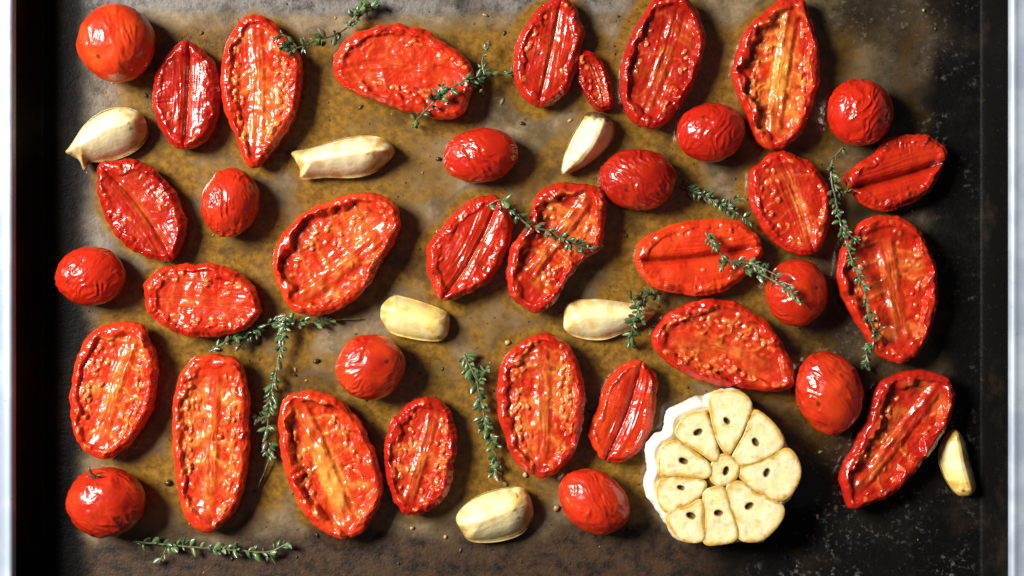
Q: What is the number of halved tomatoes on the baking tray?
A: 24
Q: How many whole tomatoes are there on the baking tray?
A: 12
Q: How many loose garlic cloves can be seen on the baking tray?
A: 7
